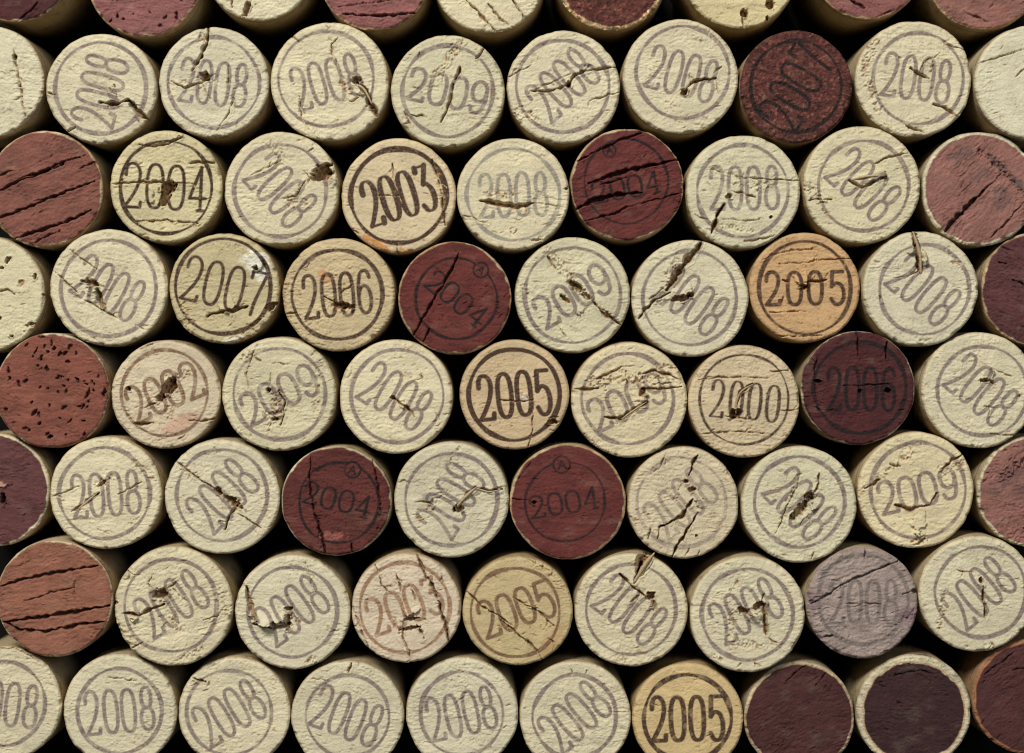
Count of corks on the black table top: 76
